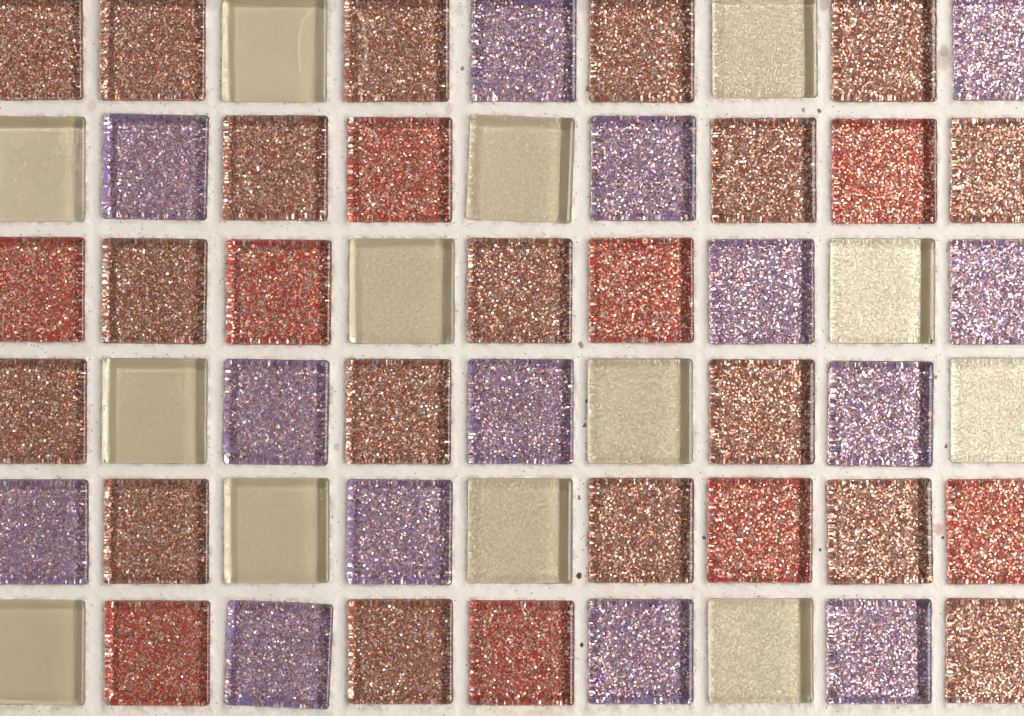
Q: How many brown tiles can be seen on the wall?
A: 18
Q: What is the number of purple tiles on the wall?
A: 14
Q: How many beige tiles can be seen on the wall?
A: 13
